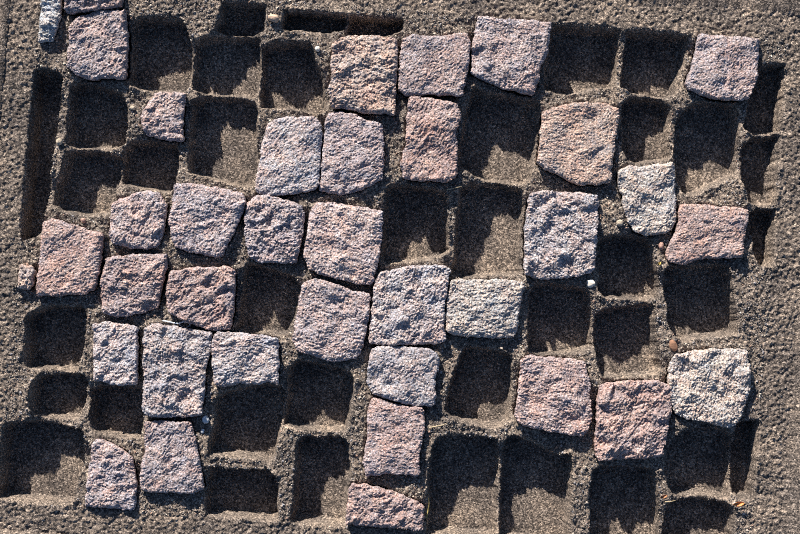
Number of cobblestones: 37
